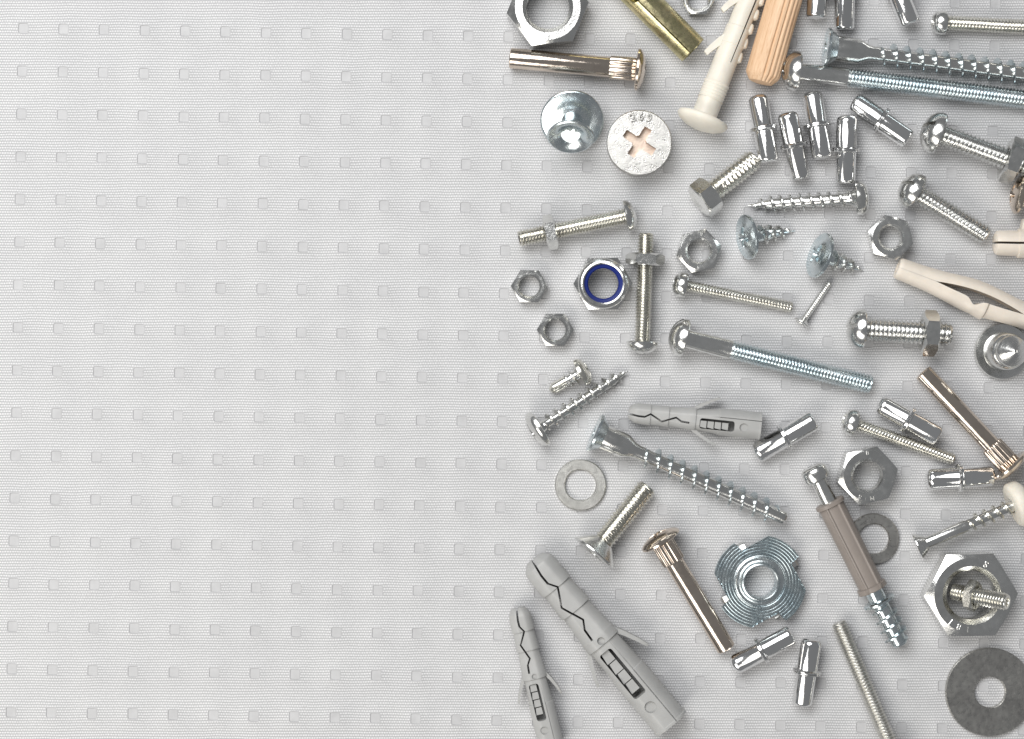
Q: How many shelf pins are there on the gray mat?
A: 13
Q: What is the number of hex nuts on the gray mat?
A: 14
